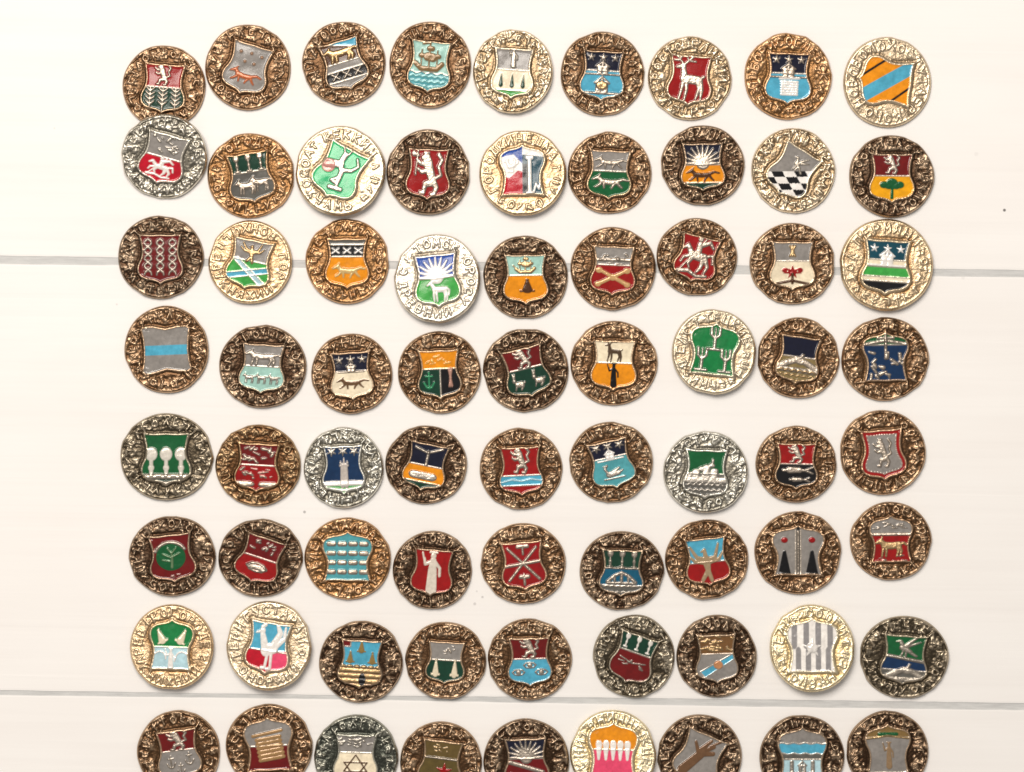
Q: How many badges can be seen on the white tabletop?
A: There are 72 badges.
